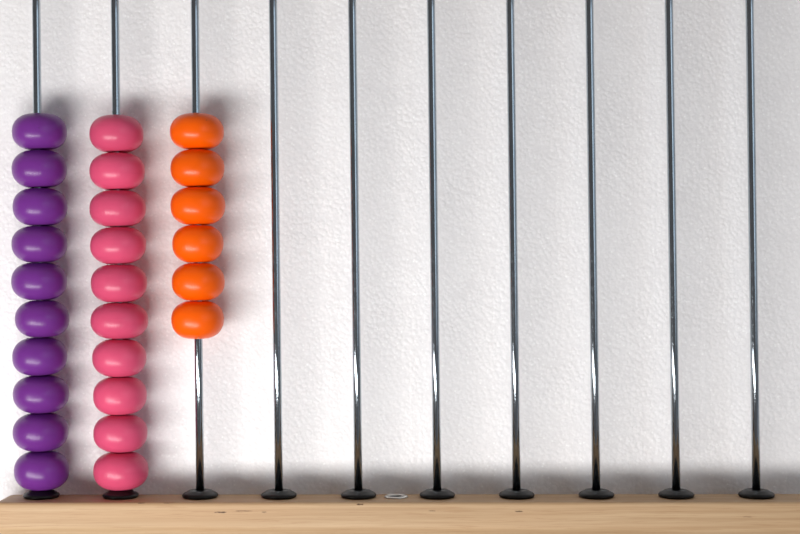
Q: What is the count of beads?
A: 26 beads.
